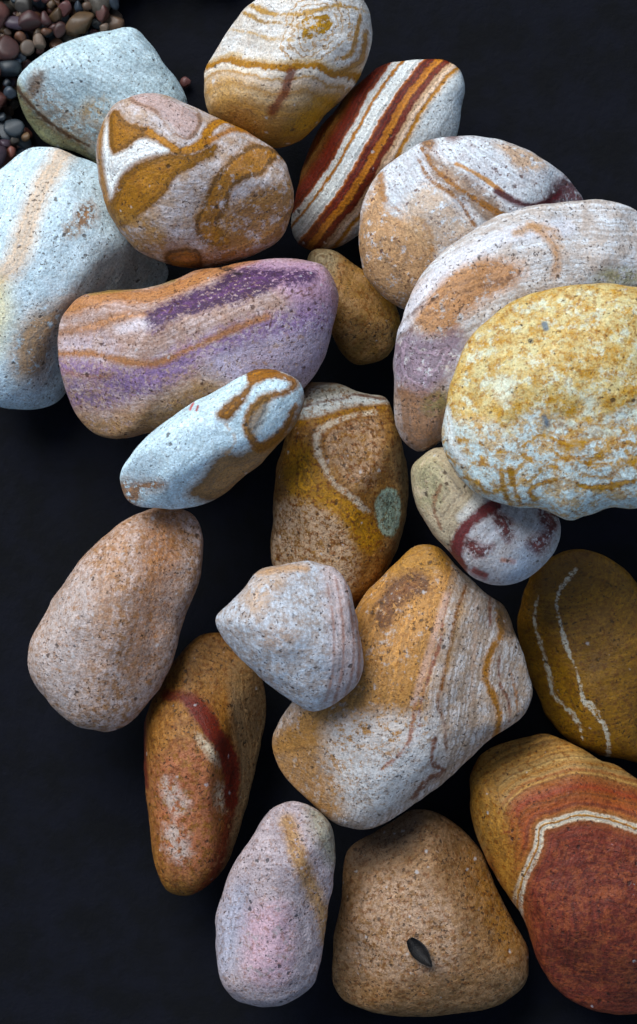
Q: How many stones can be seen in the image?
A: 21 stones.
